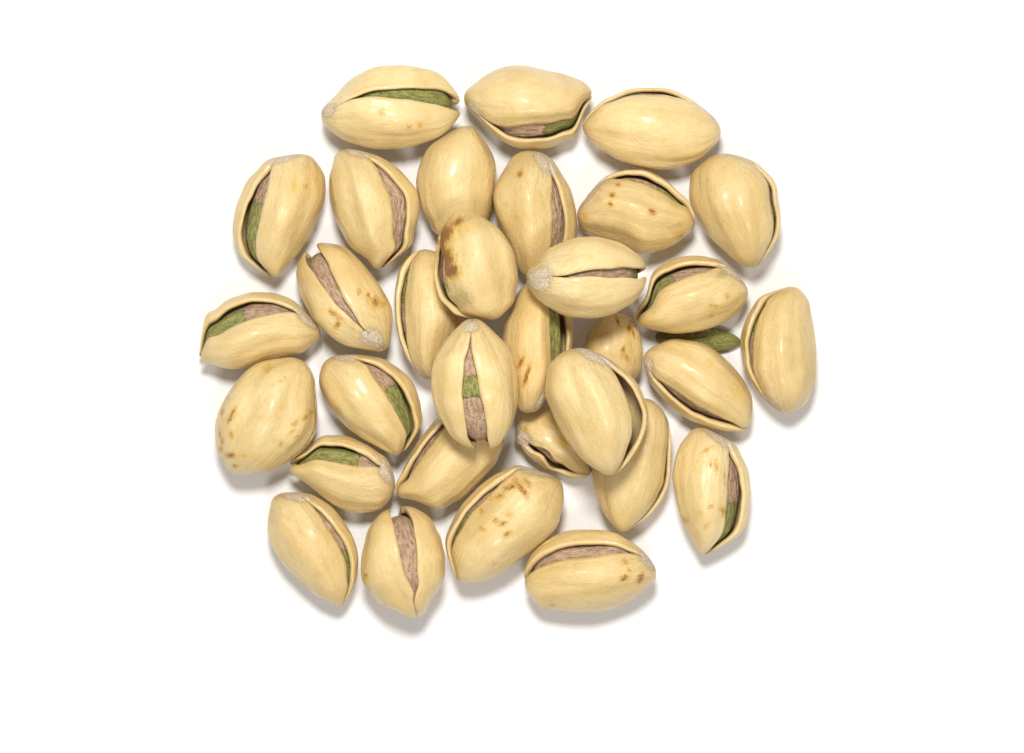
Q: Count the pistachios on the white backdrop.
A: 32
